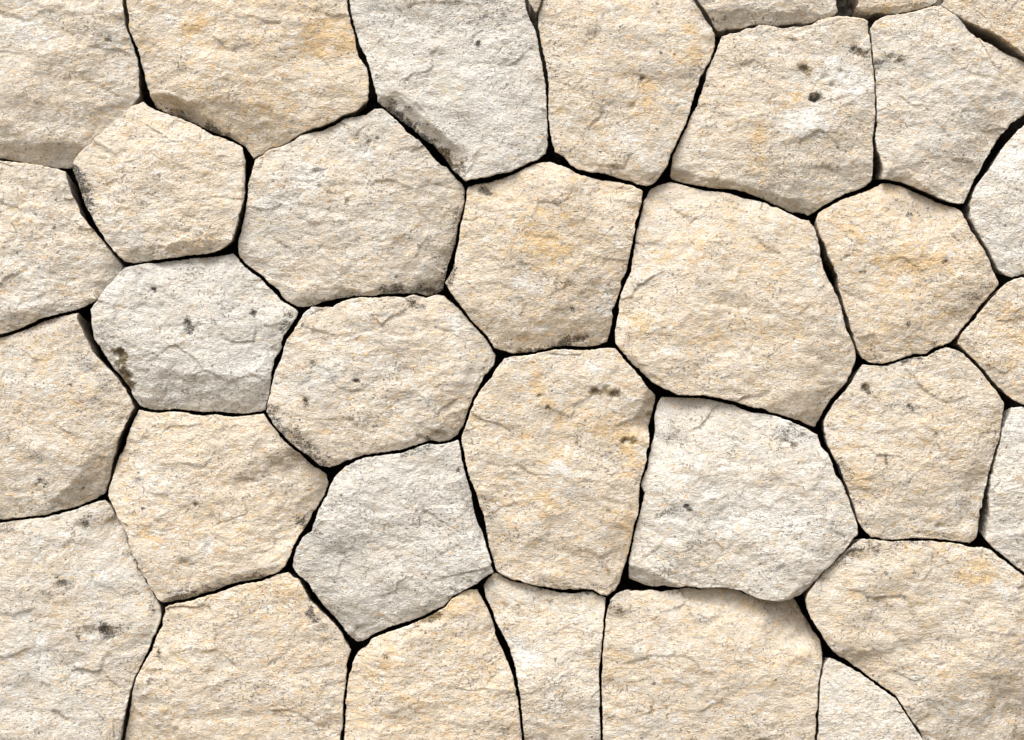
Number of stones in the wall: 34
